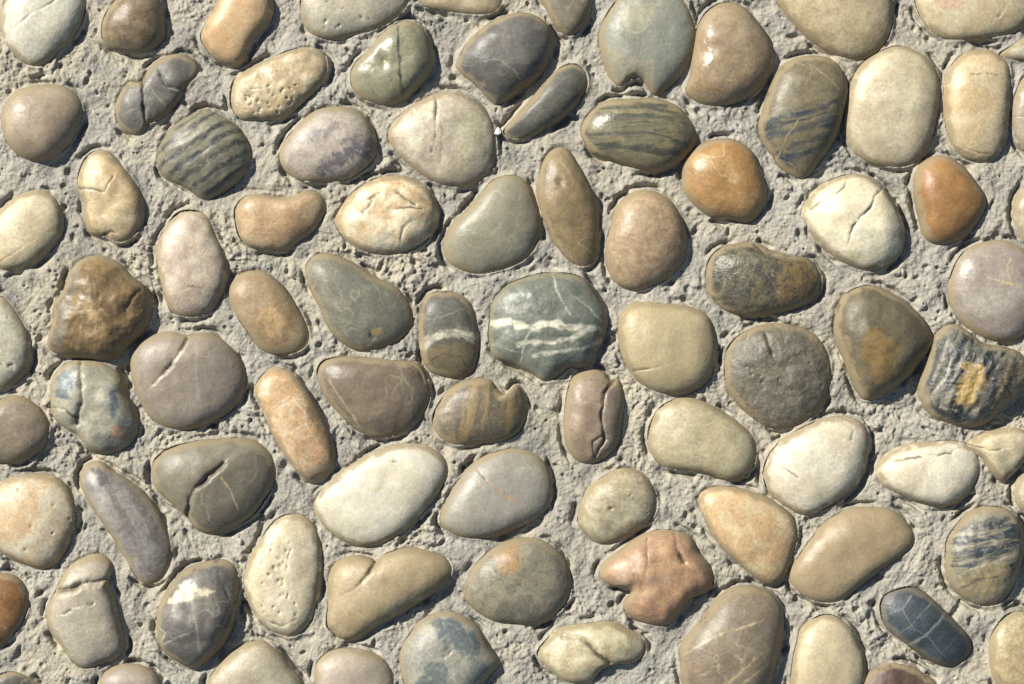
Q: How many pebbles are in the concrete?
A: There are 88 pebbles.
